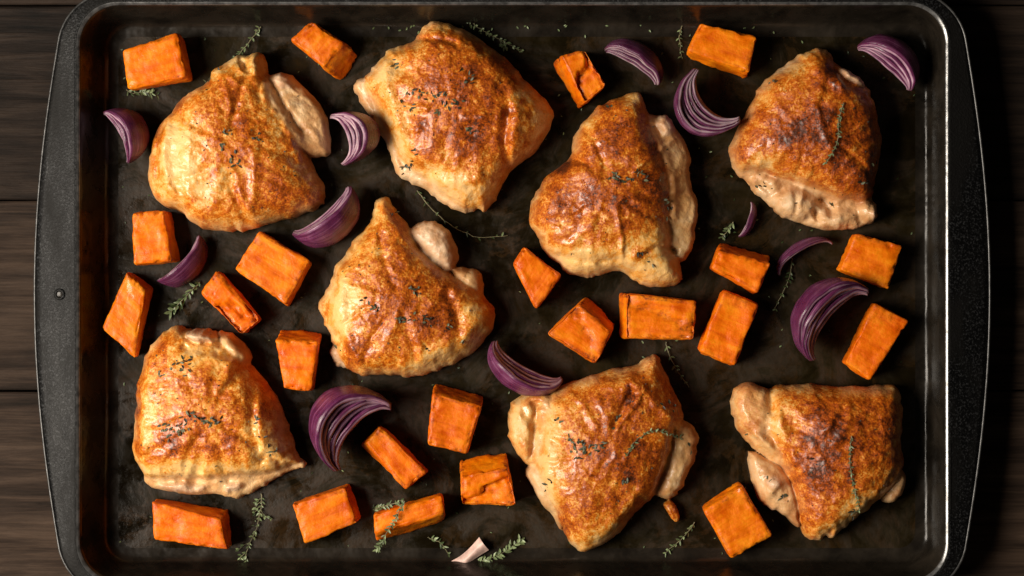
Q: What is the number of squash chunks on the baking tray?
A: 23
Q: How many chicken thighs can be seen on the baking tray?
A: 8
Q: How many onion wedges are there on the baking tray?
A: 12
